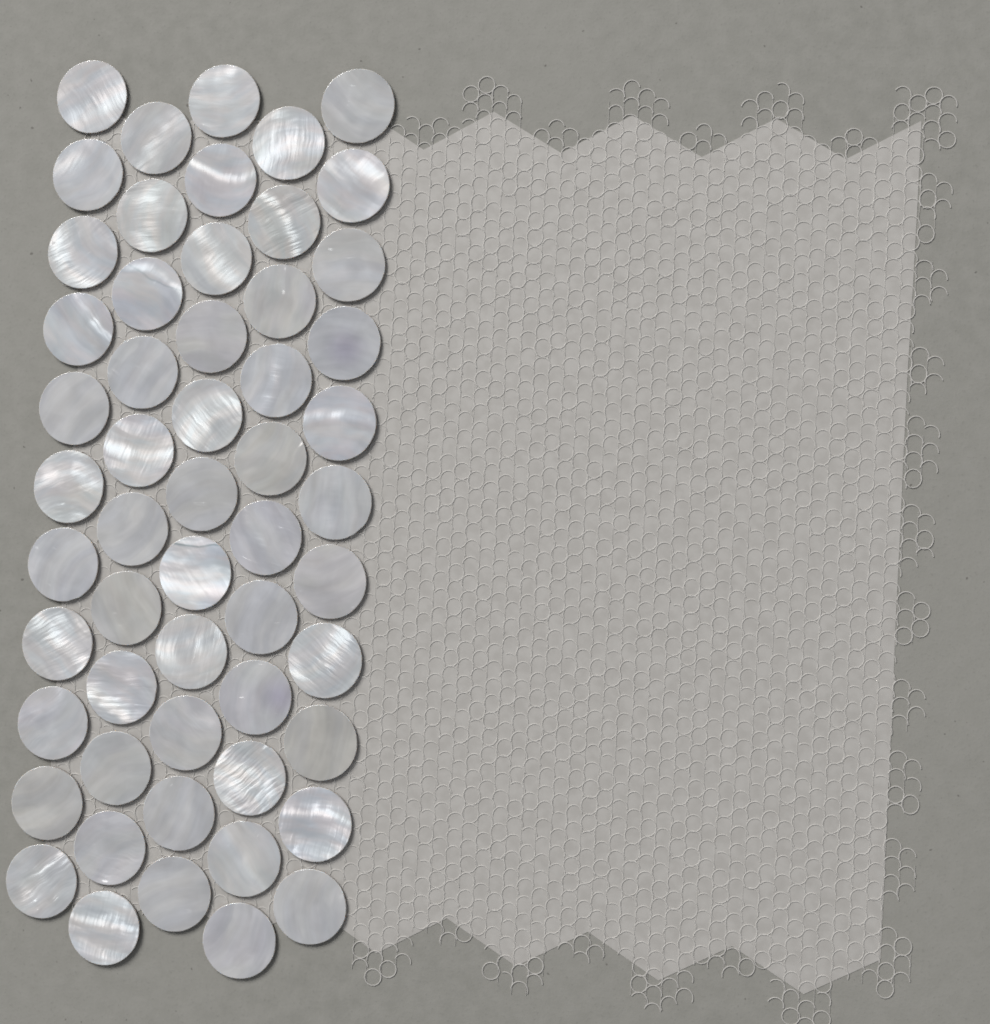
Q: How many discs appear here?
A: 55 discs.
